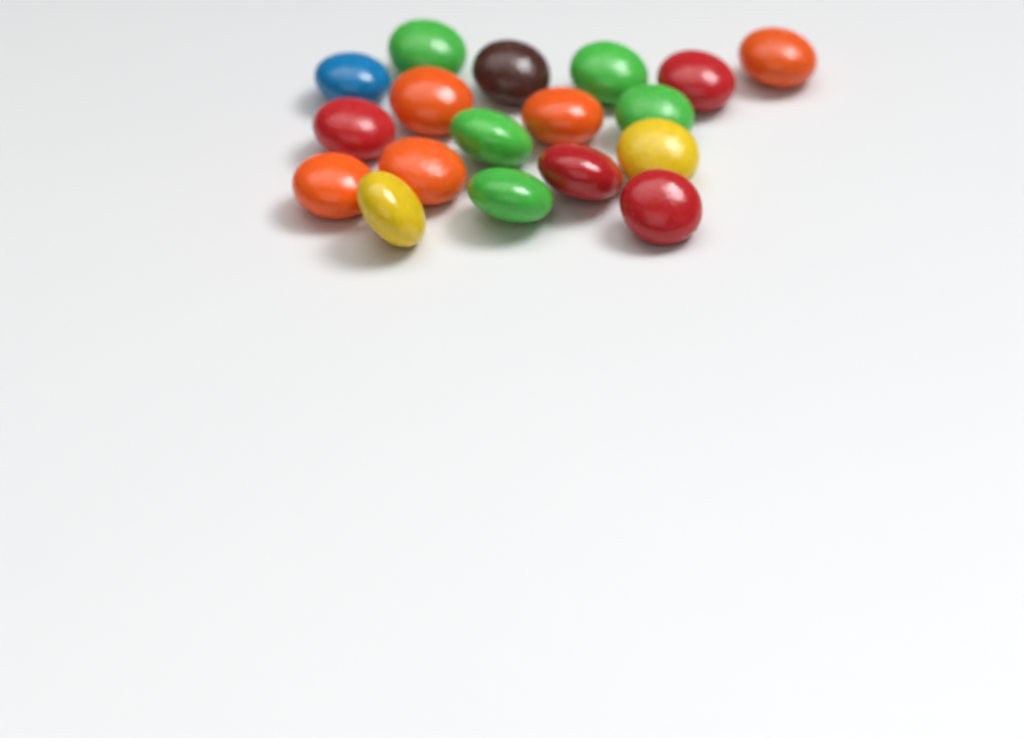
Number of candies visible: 18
